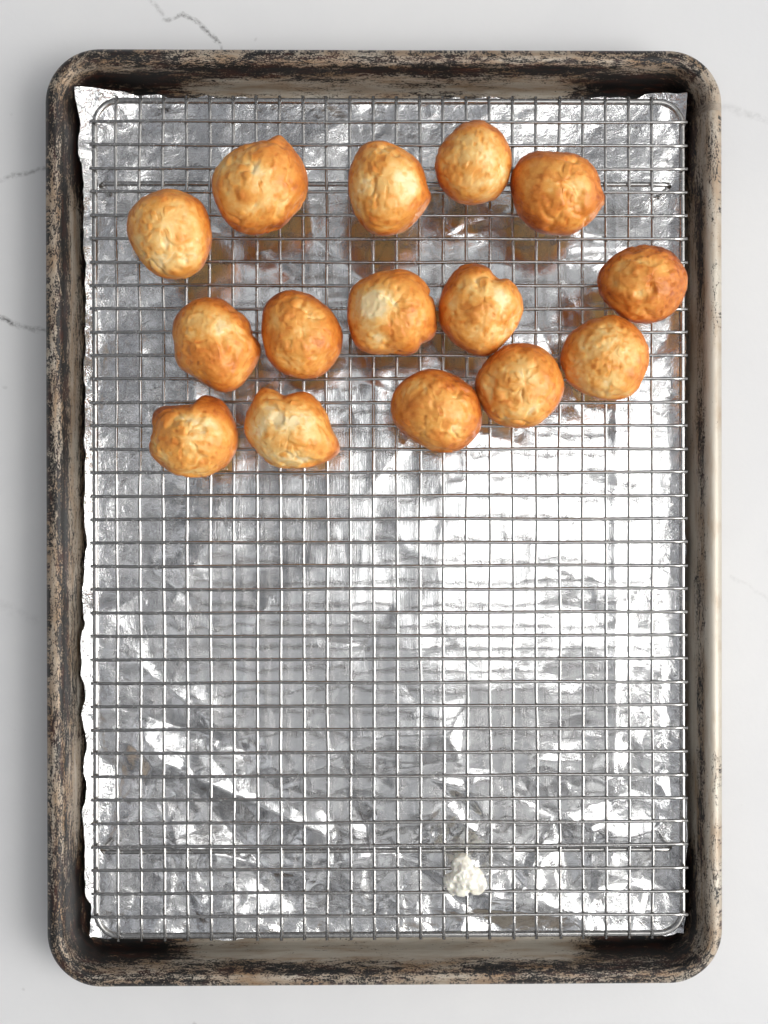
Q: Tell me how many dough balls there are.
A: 15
